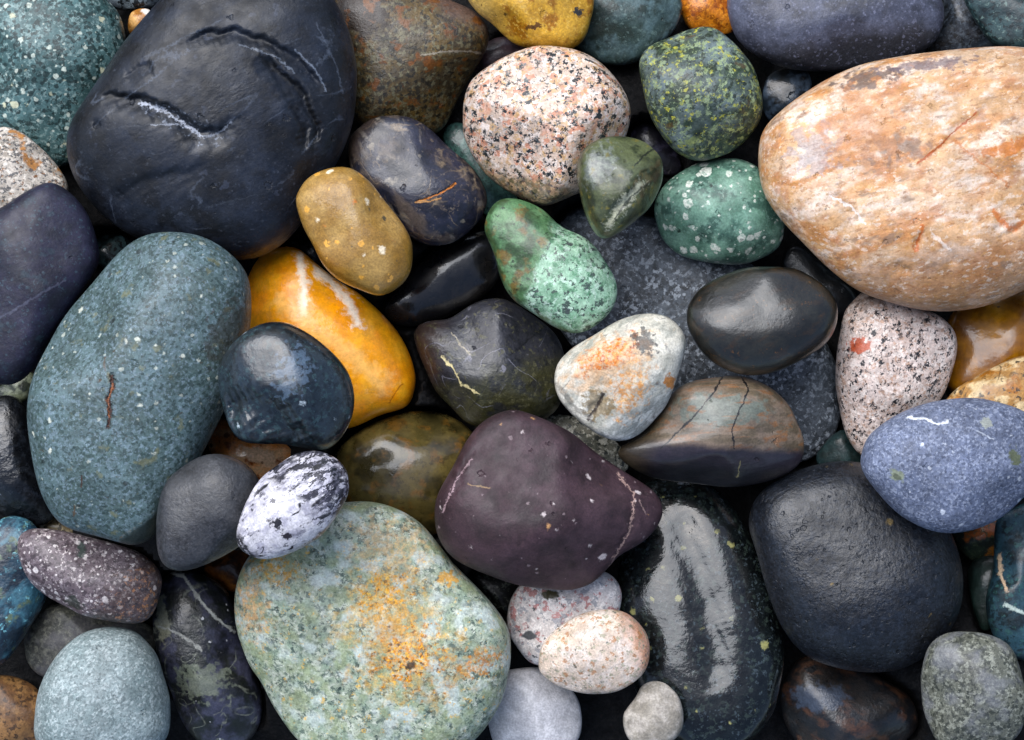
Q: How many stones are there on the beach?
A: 71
